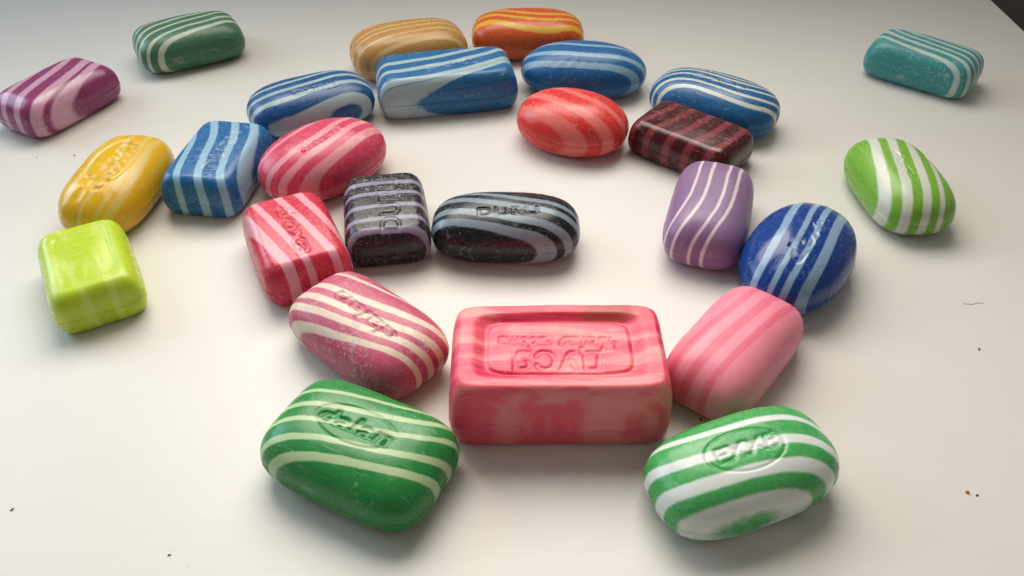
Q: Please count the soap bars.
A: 26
